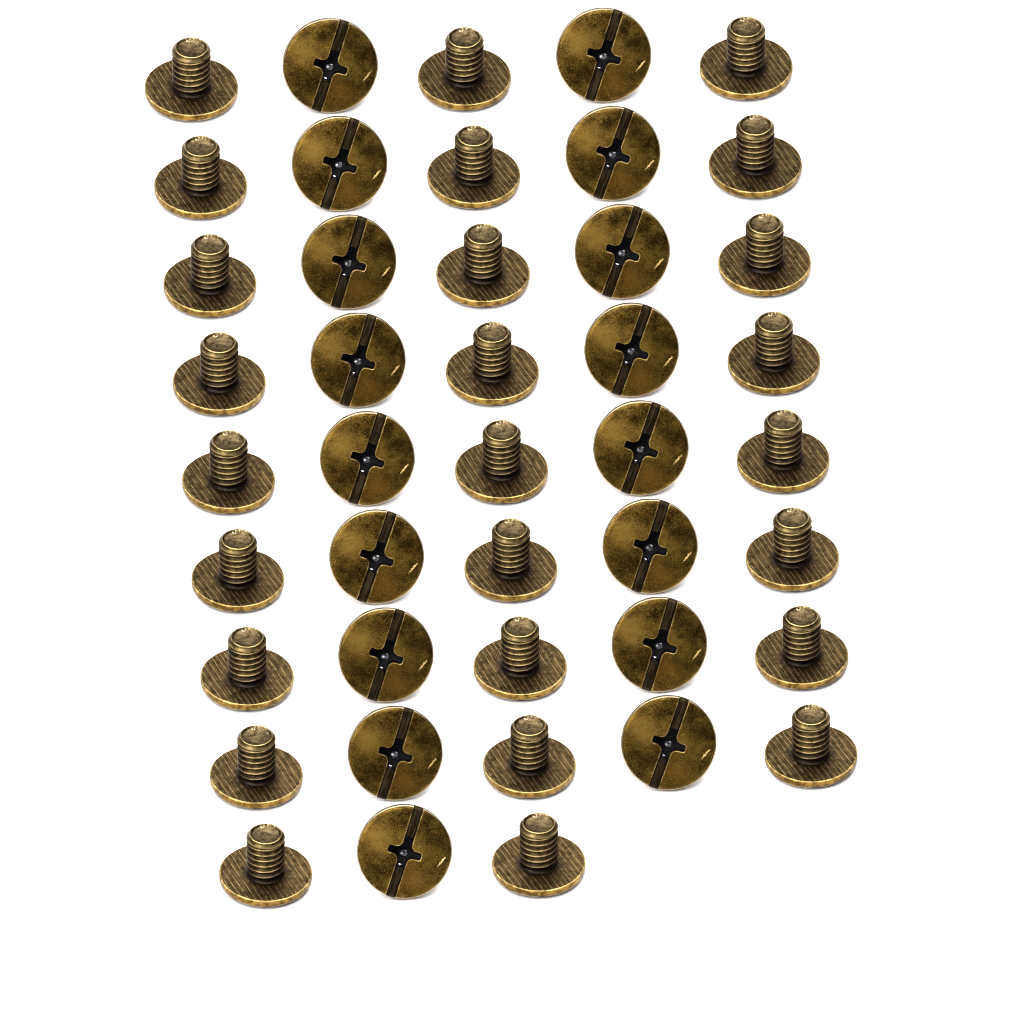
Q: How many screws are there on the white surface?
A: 43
